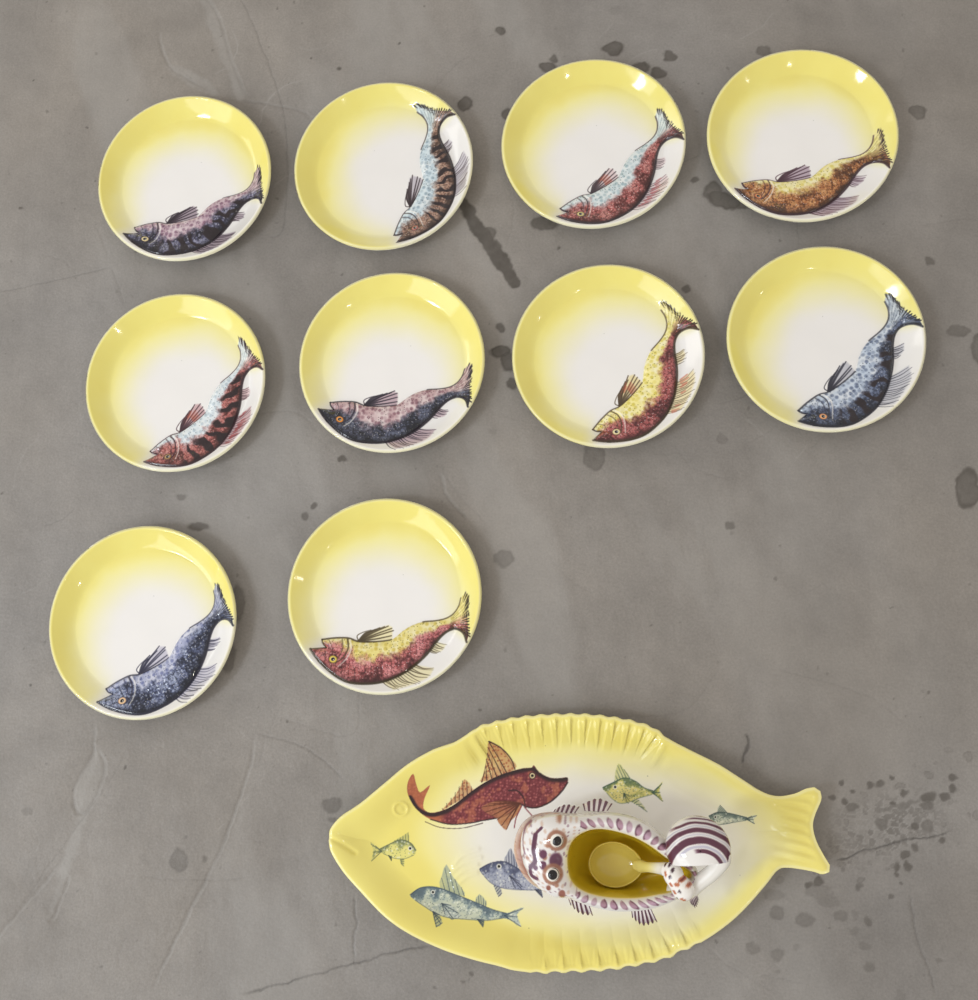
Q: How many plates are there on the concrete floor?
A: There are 10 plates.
